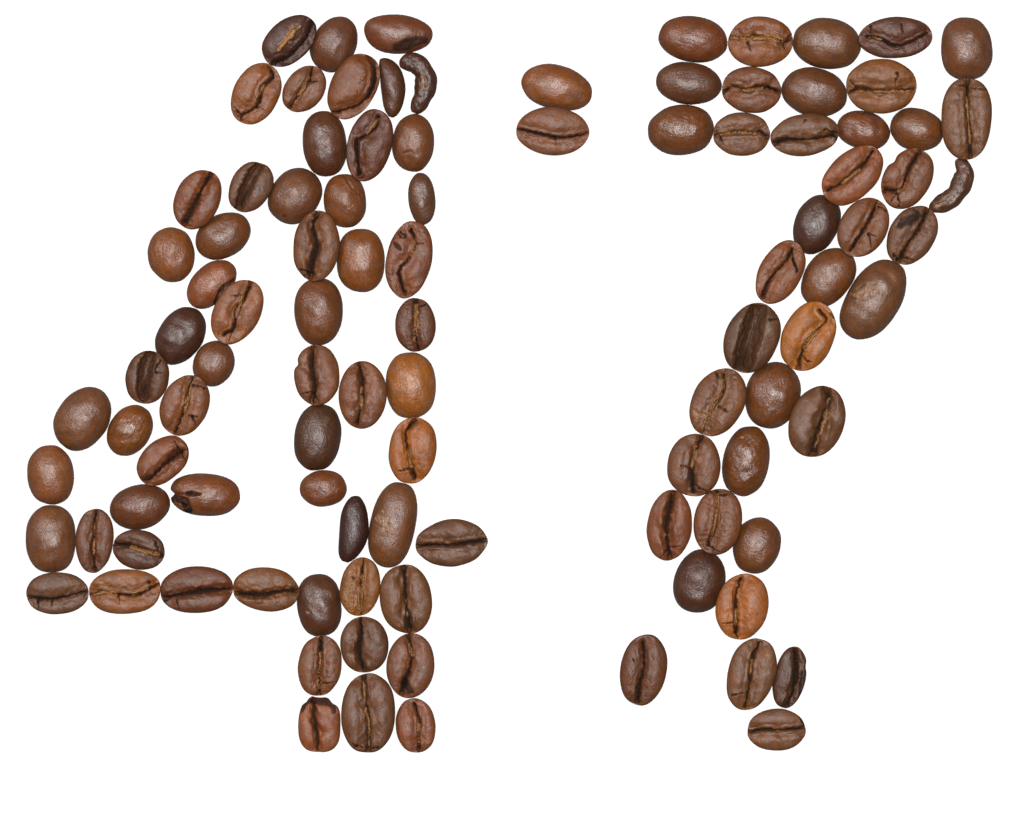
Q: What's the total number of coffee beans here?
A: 102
